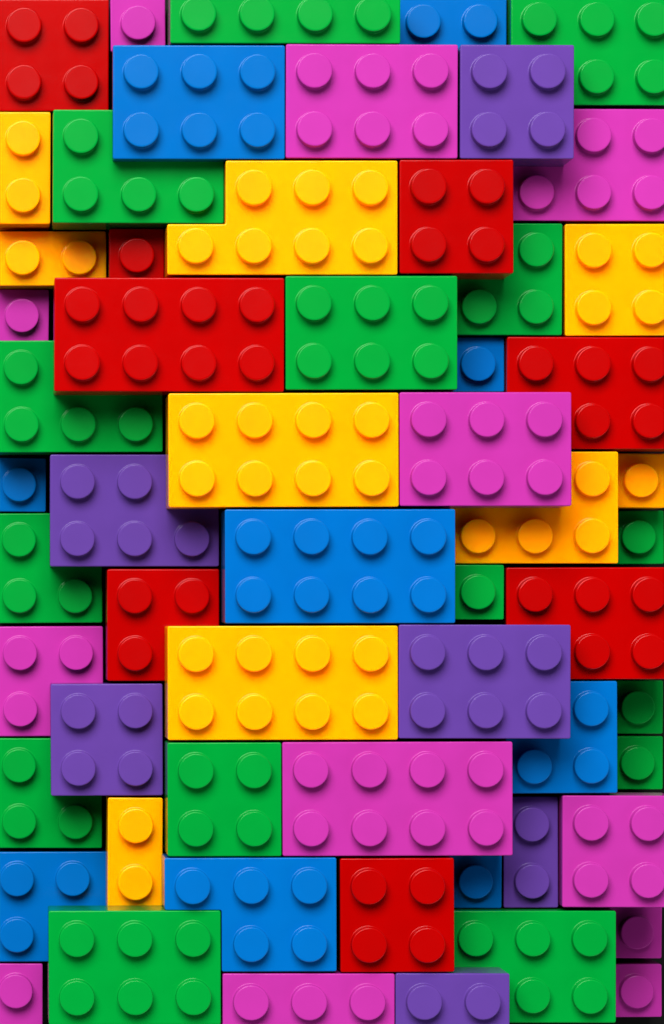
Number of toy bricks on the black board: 59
